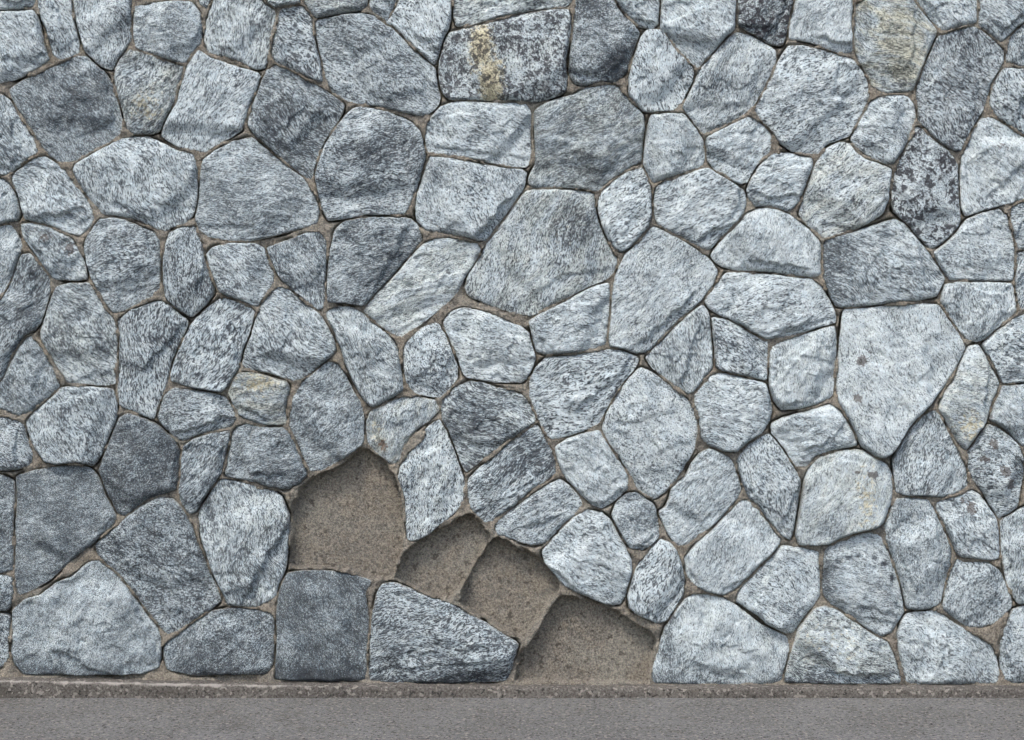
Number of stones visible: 132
